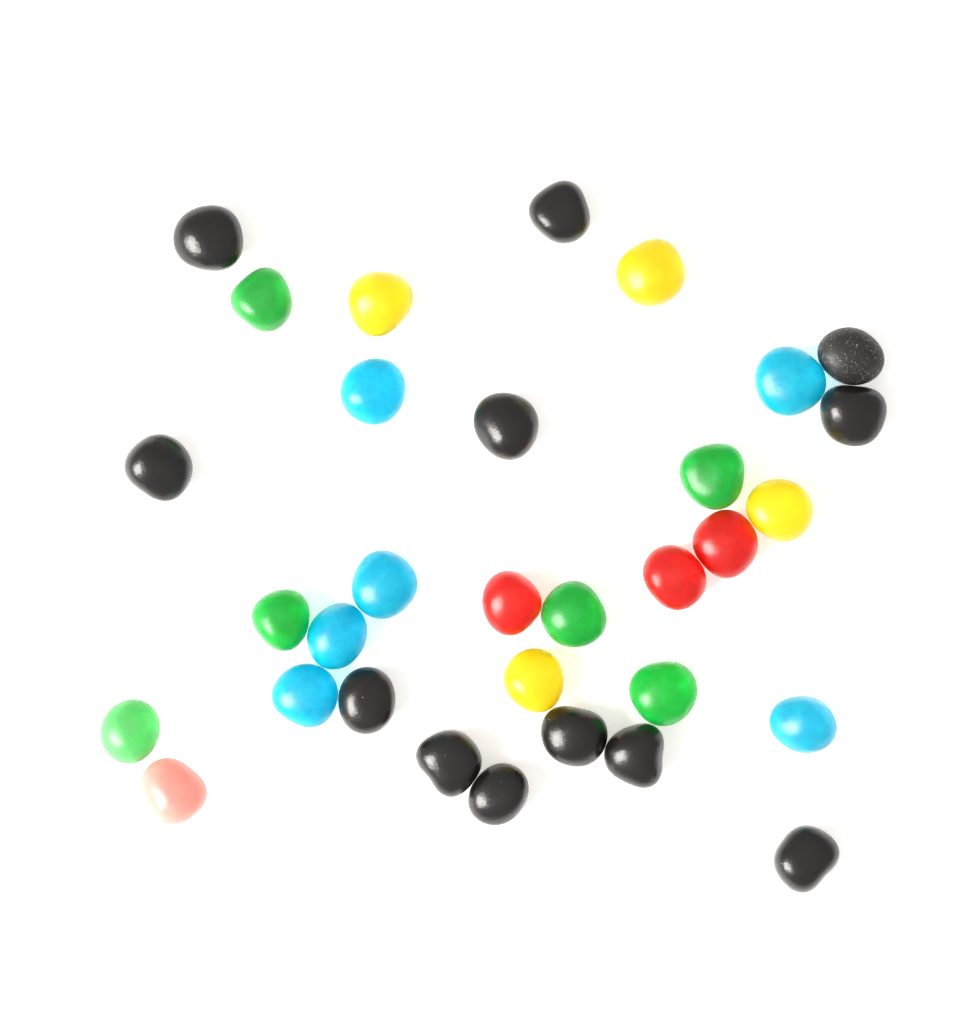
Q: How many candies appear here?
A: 32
